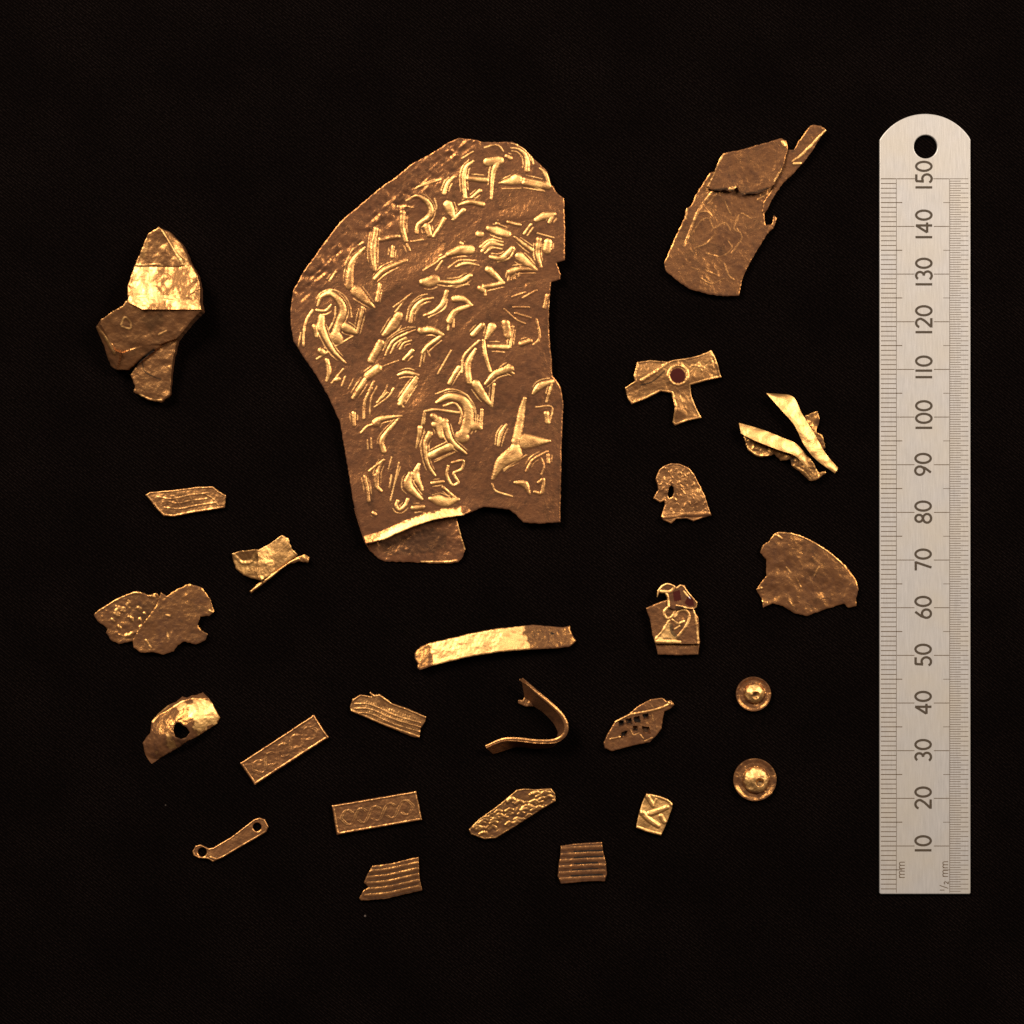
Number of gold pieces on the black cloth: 25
